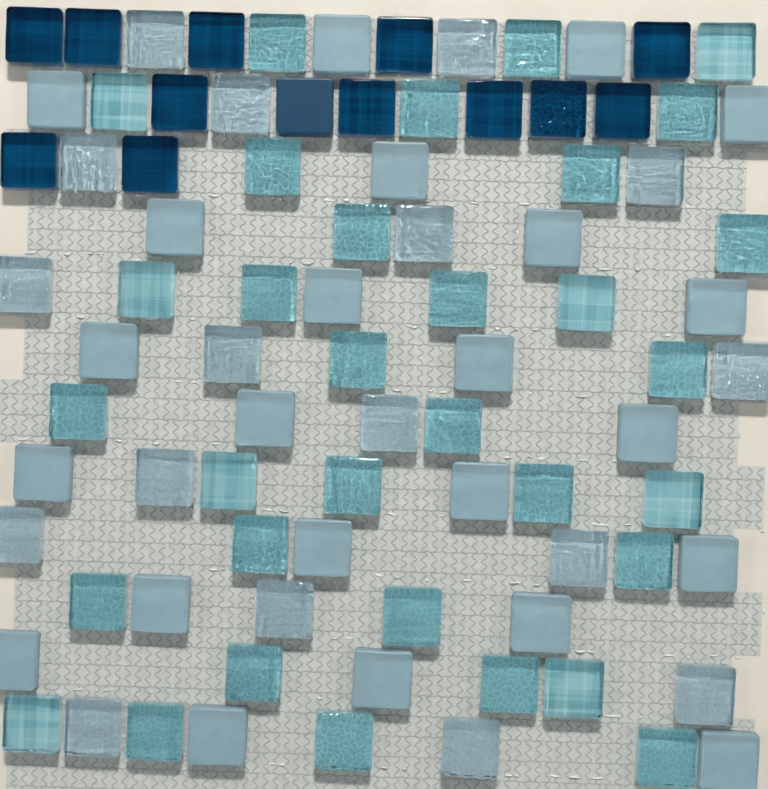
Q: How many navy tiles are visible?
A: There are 13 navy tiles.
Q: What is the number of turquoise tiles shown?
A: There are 33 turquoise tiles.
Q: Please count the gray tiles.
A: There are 40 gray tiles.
